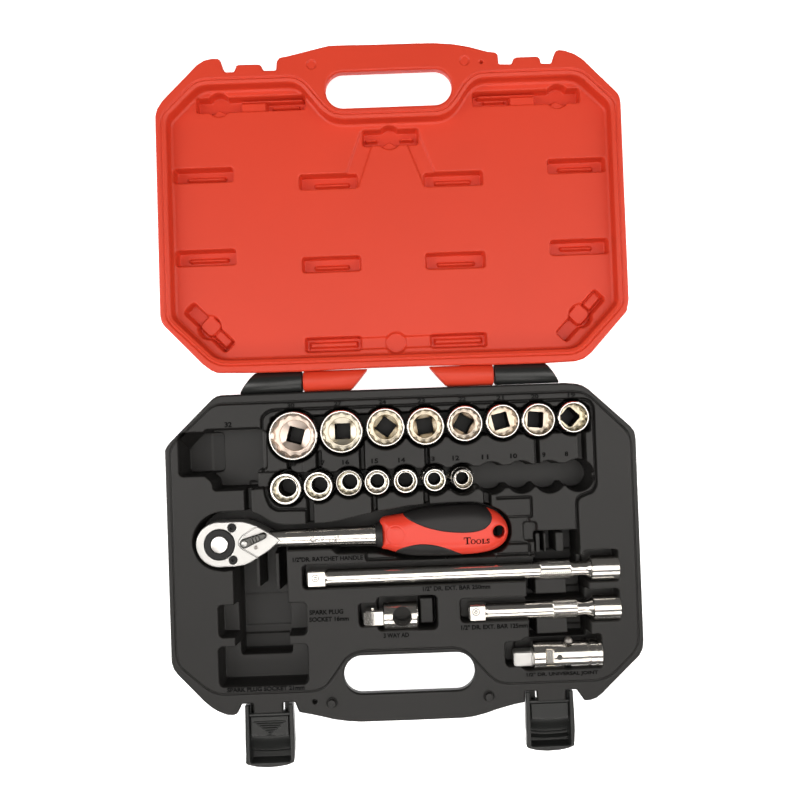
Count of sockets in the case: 15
